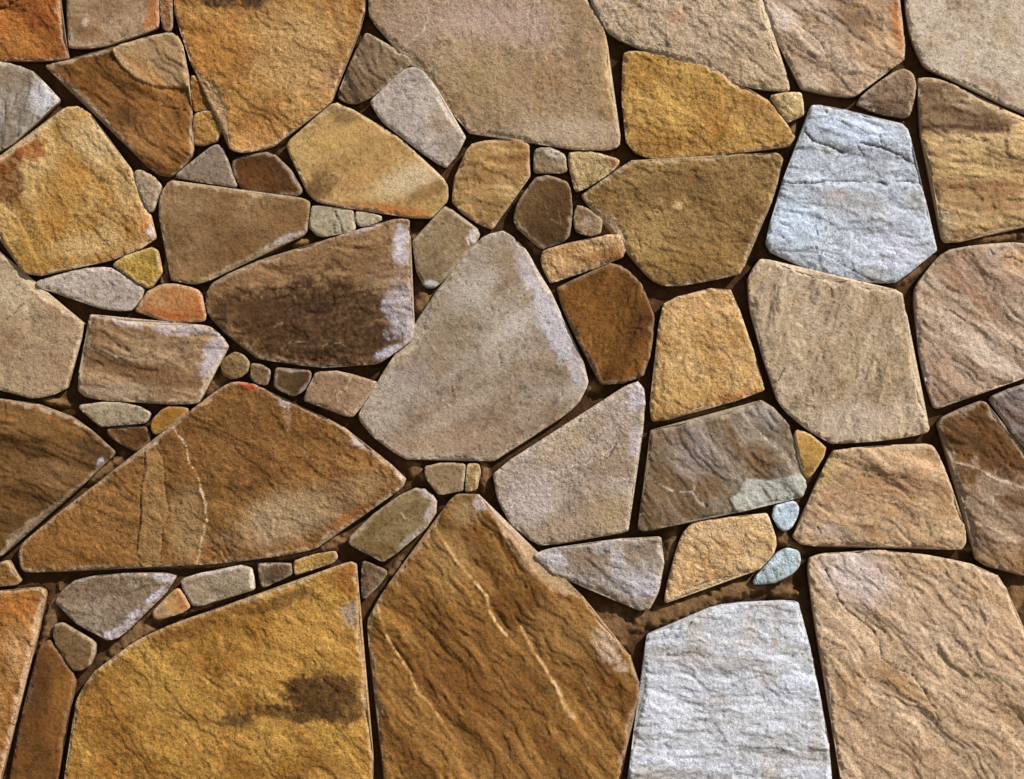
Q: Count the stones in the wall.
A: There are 82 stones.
